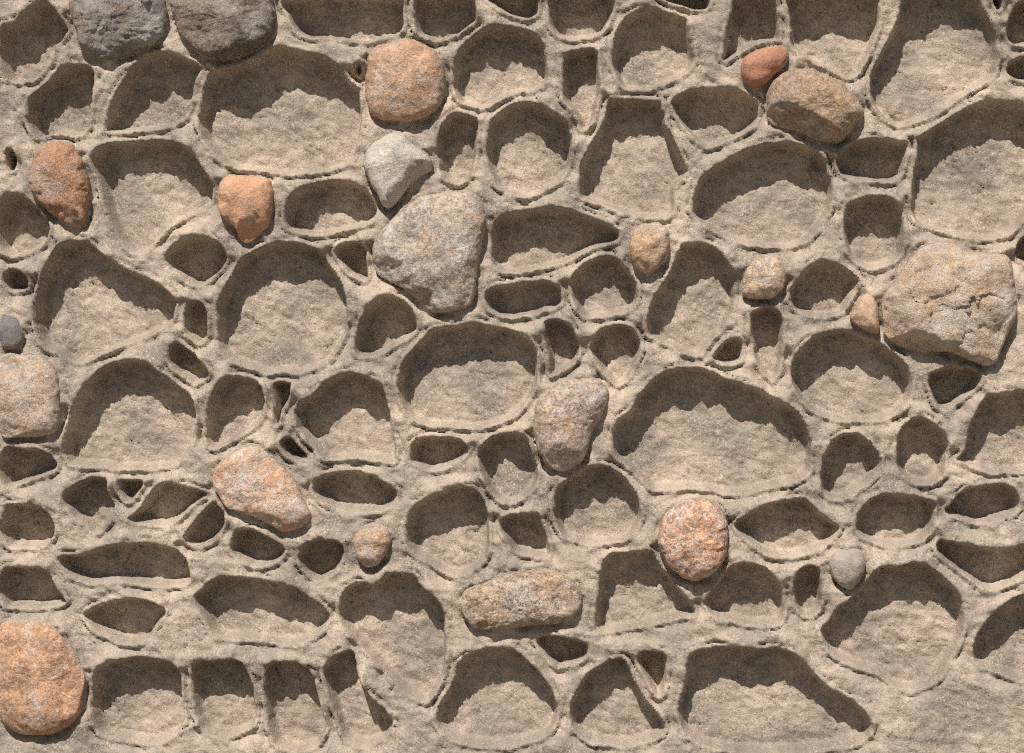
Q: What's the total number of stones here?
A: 22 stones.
